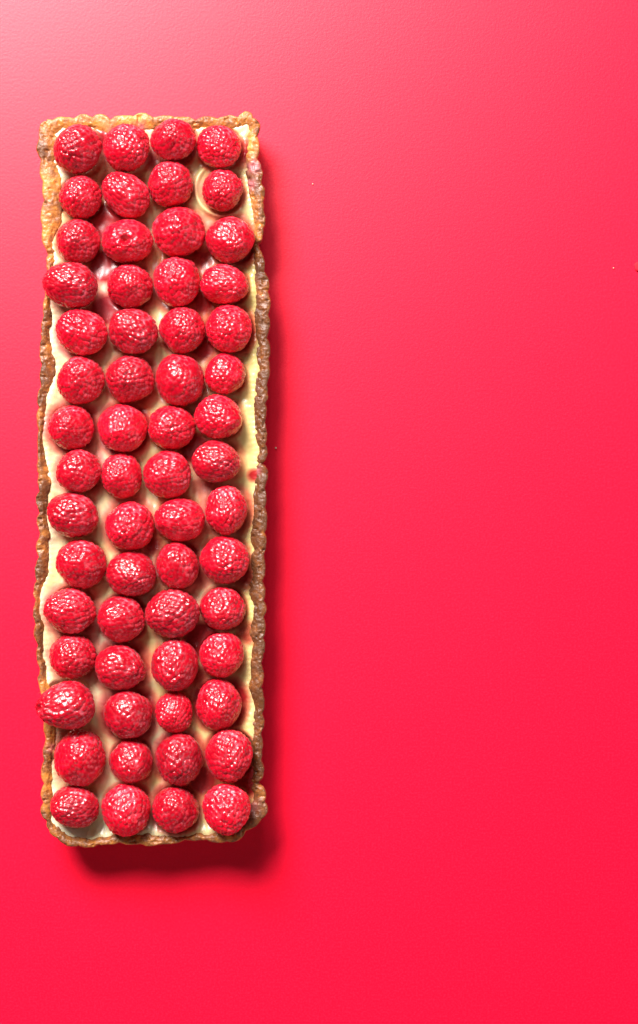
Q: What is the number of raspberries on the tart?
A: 60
